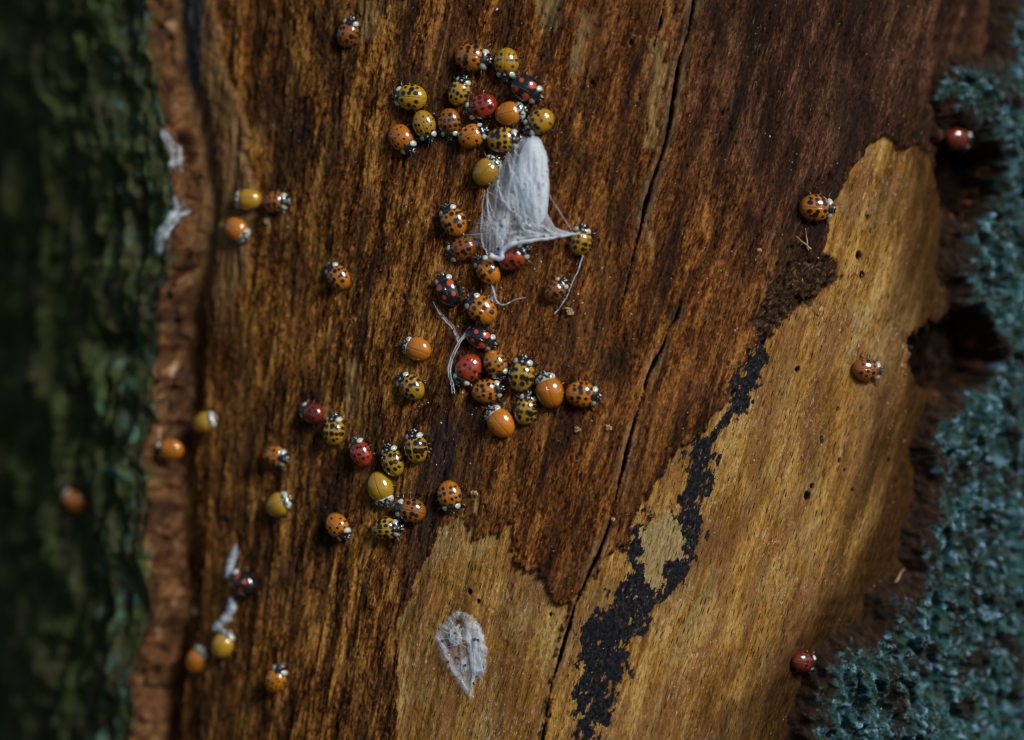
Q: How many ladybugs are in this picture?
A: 61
